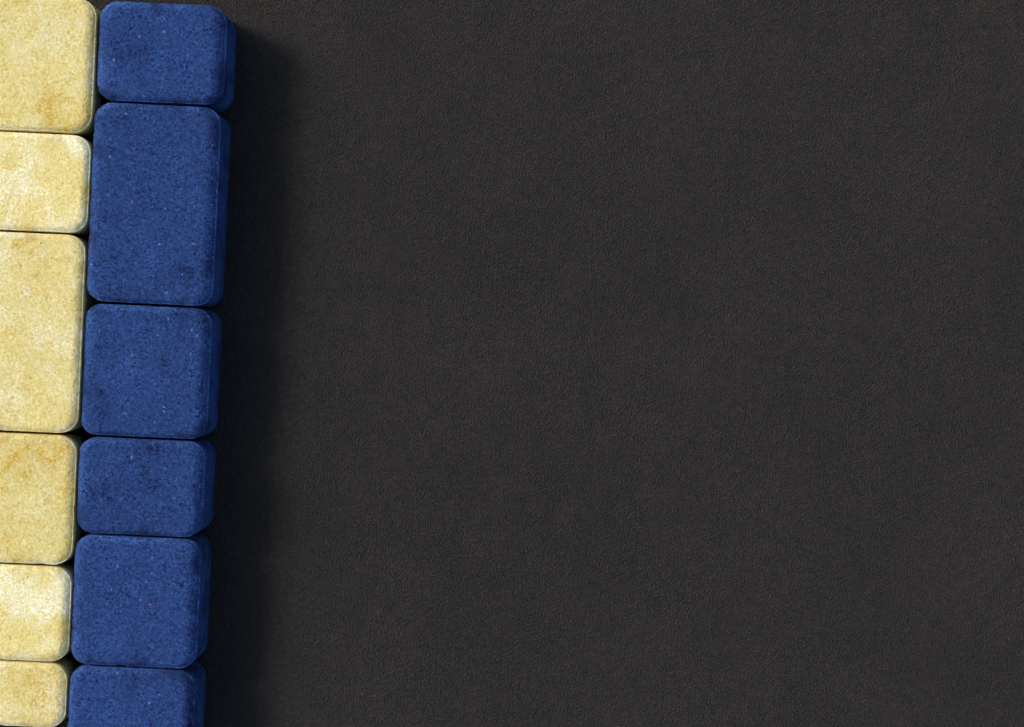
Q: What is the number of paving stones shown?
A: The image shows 12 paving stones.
